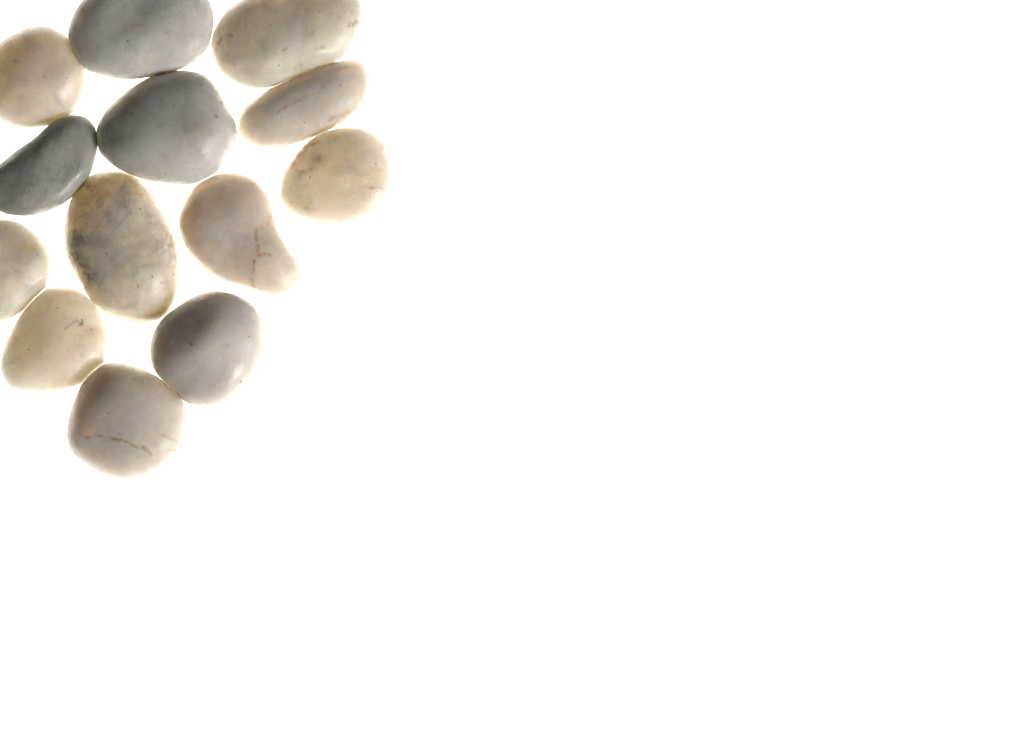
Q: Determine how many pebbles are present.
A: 13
